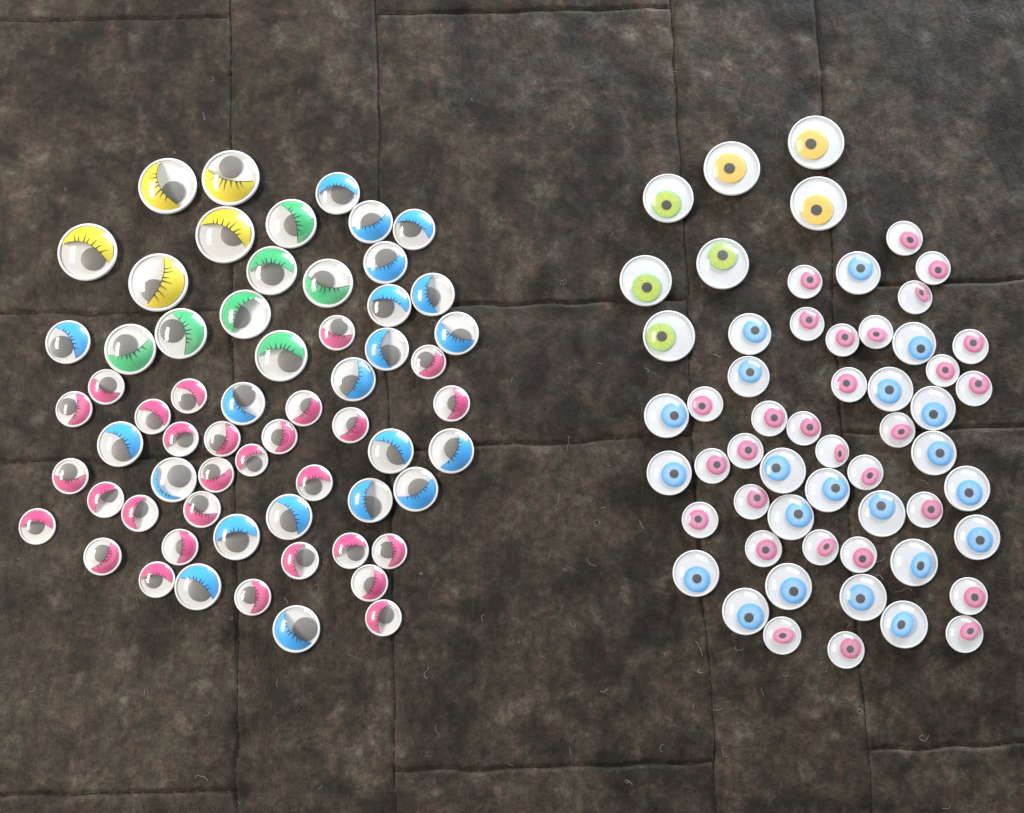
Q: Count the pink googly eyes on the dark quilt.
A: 58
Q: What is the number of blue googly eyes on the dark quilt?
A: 42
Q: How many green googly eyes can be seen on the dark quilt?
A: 11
